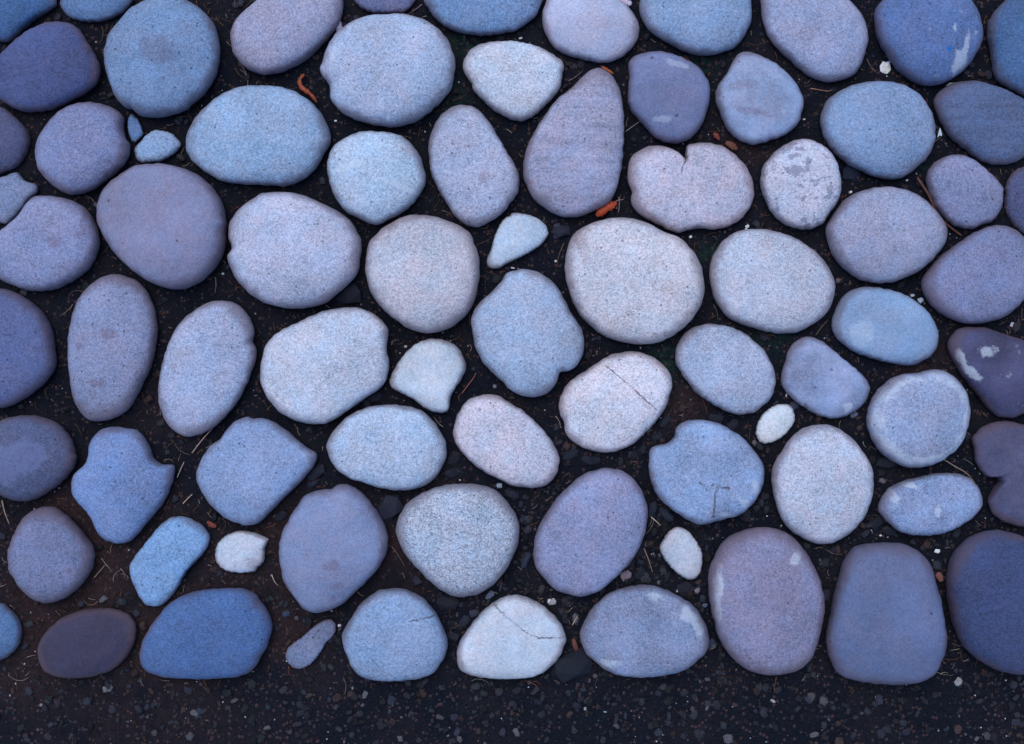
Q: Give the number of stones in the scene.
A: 79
